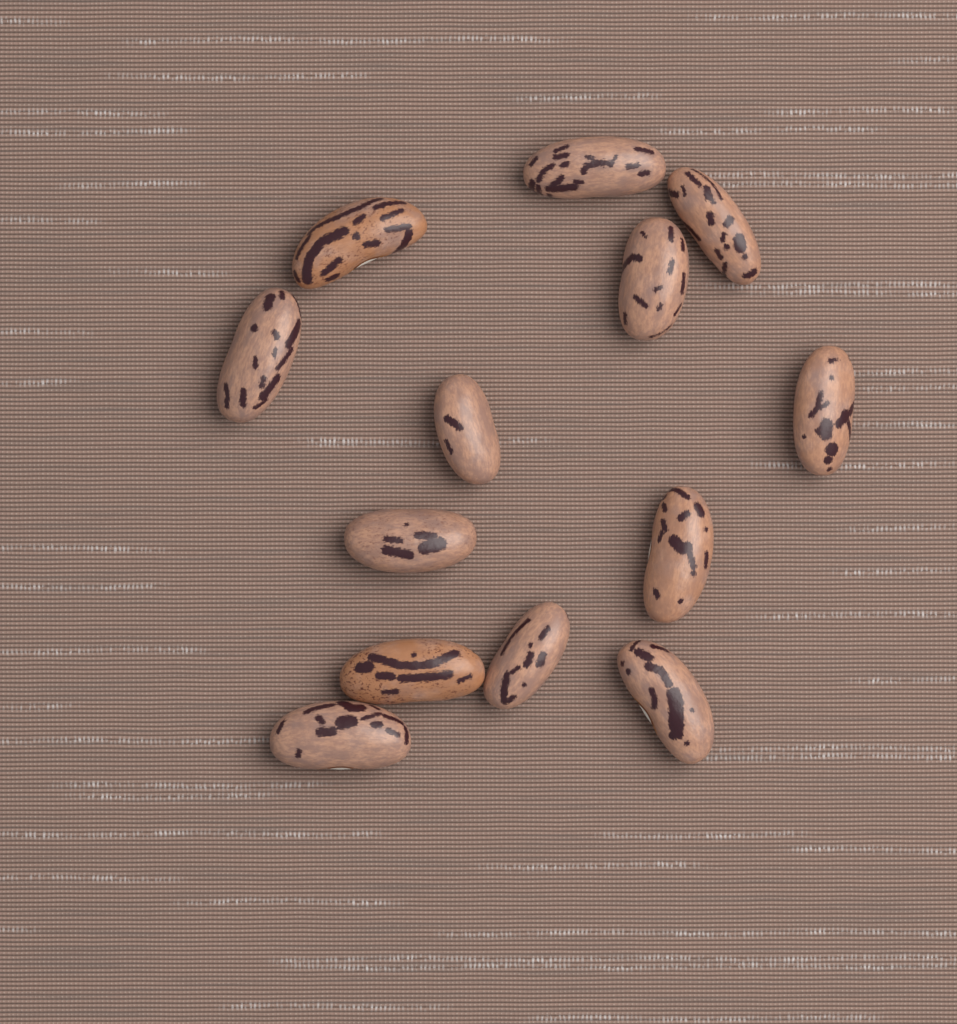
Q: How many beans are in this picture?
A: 13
